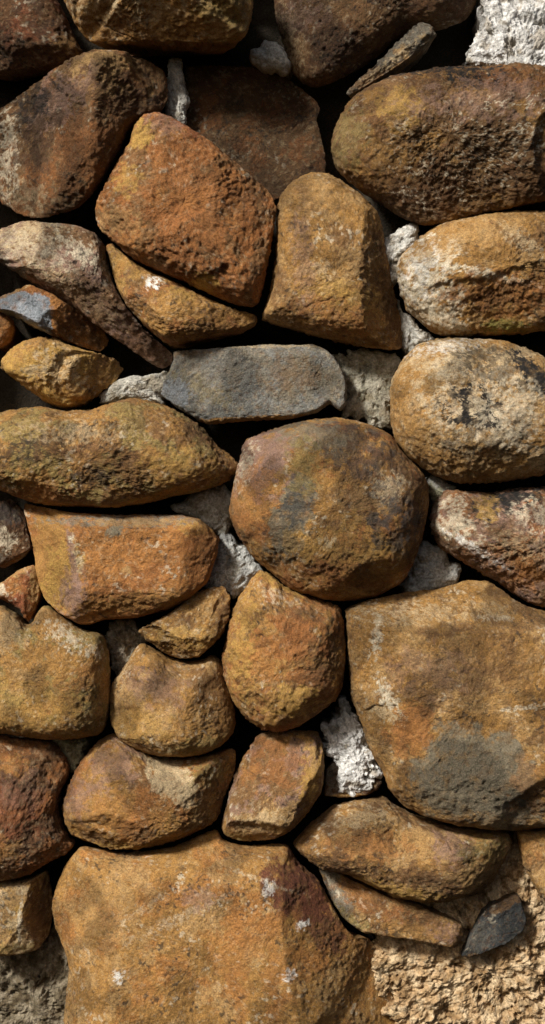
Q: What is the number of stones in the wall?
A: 38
